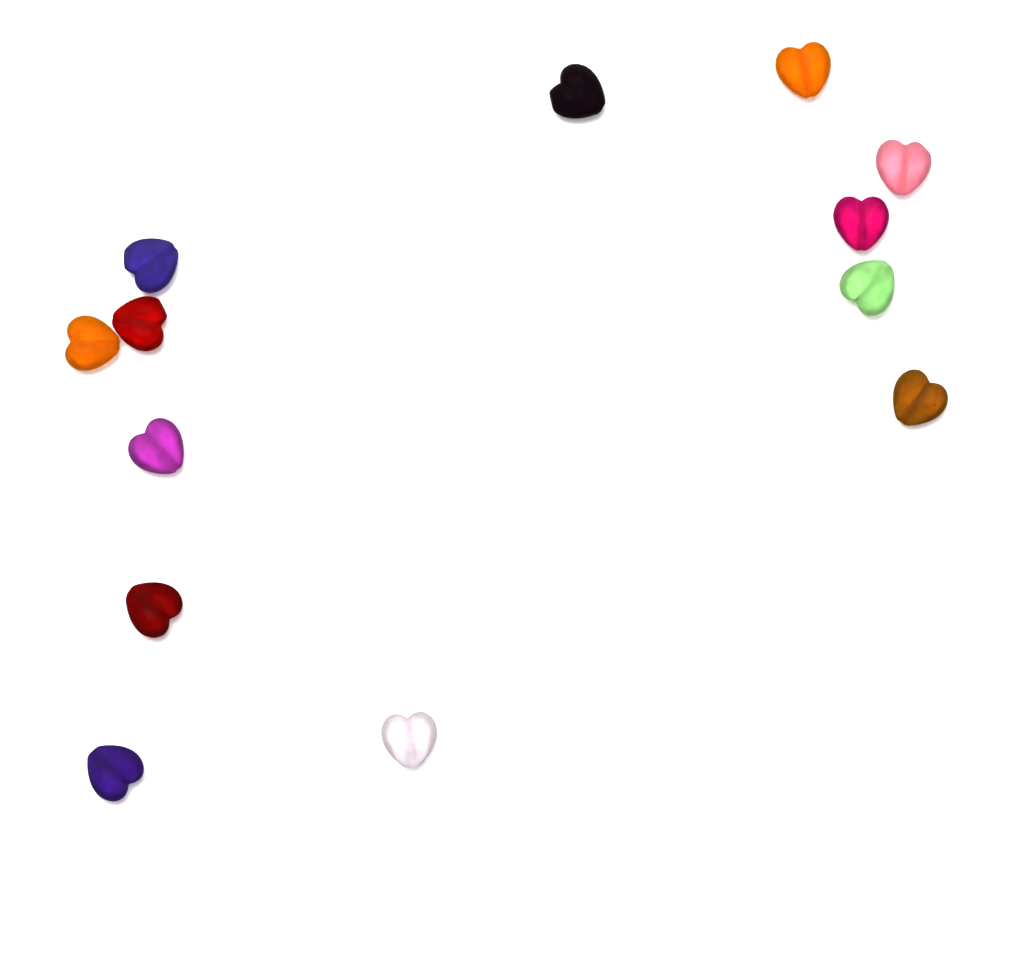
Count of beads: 13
